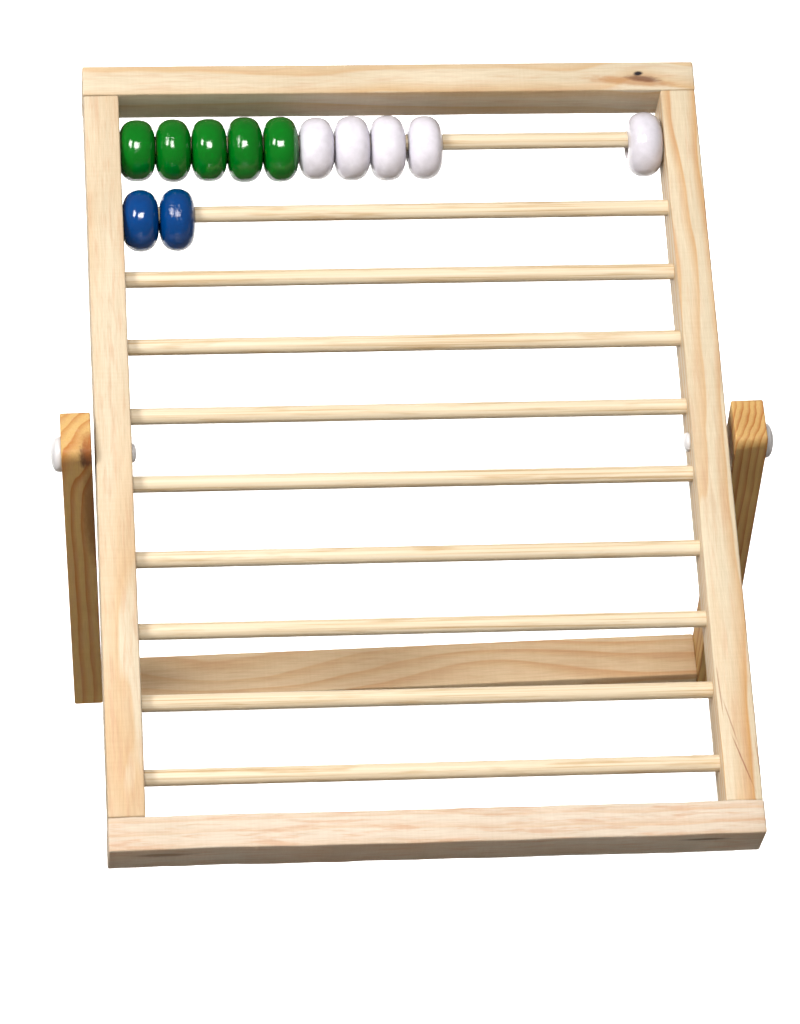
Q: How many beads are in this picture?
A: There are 12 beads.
